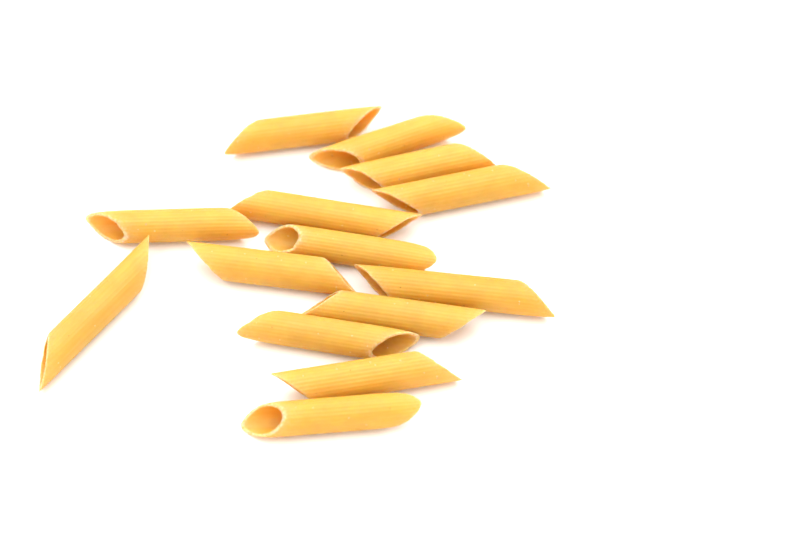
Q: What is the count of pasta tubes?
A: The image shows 14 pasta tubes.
